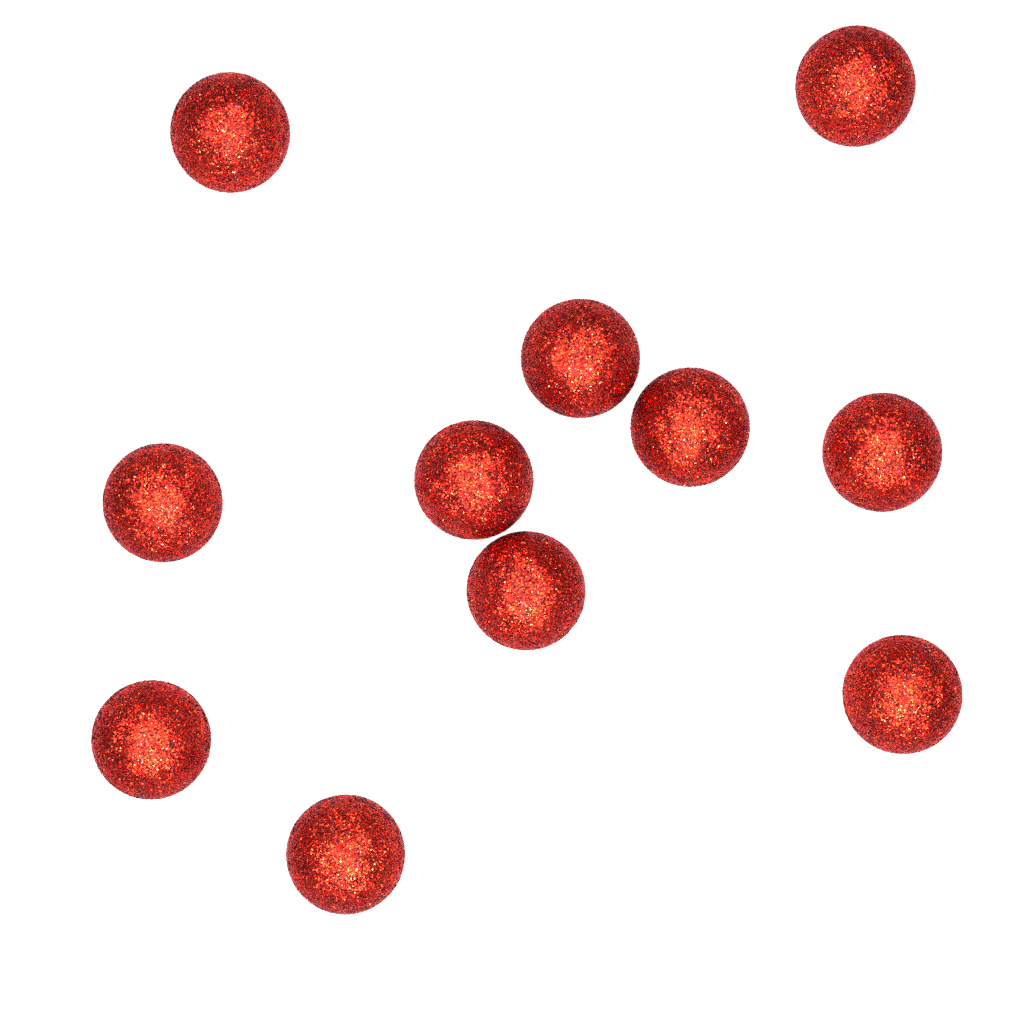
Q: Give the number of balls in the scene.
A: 11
